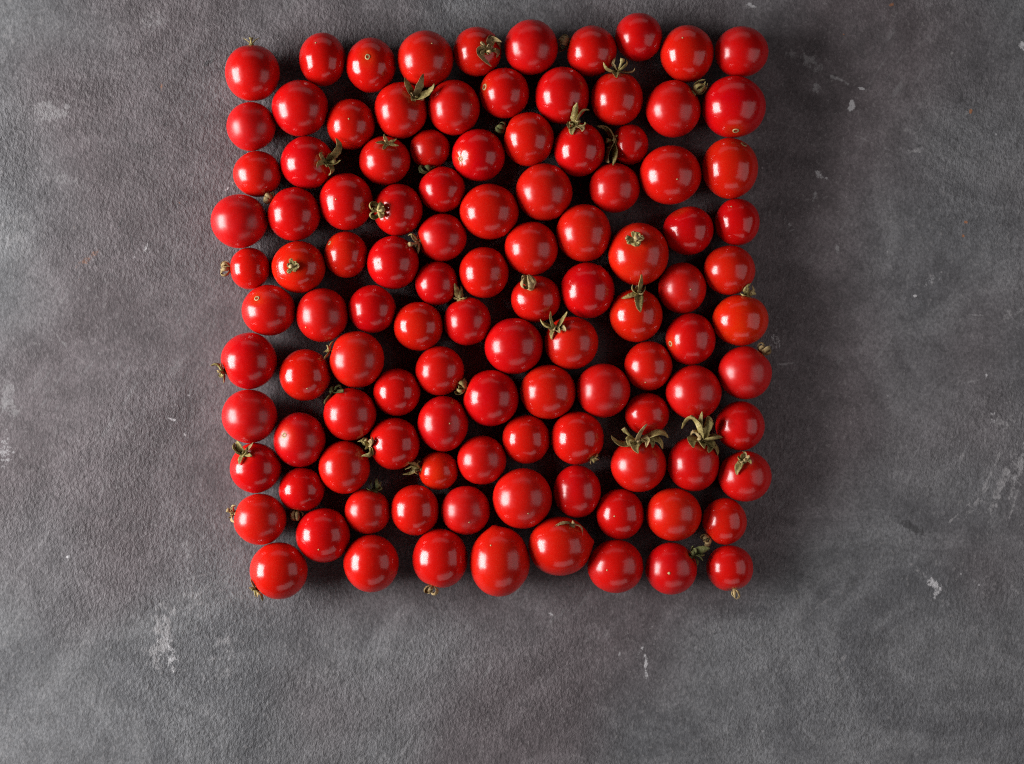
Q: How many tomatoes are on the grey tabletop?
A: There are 110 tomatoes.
